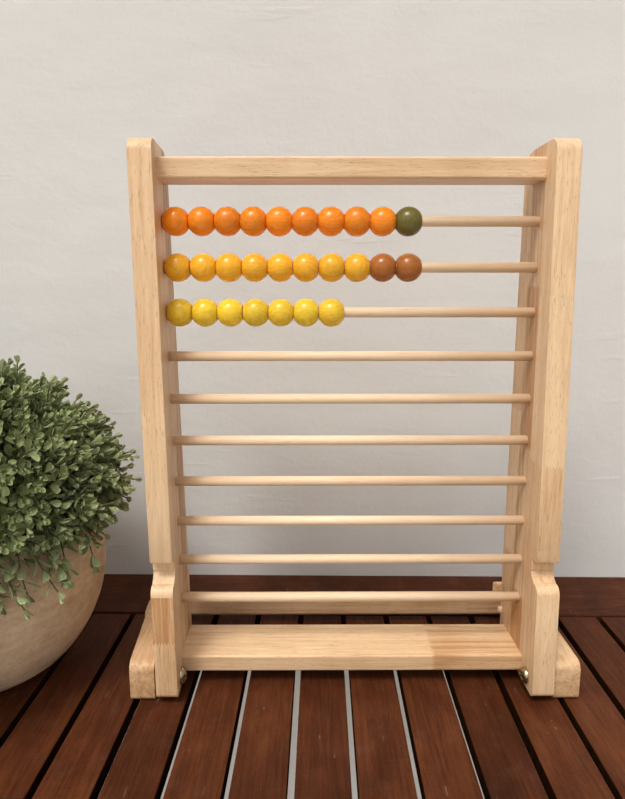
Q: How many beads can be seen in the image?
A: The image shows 27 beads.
